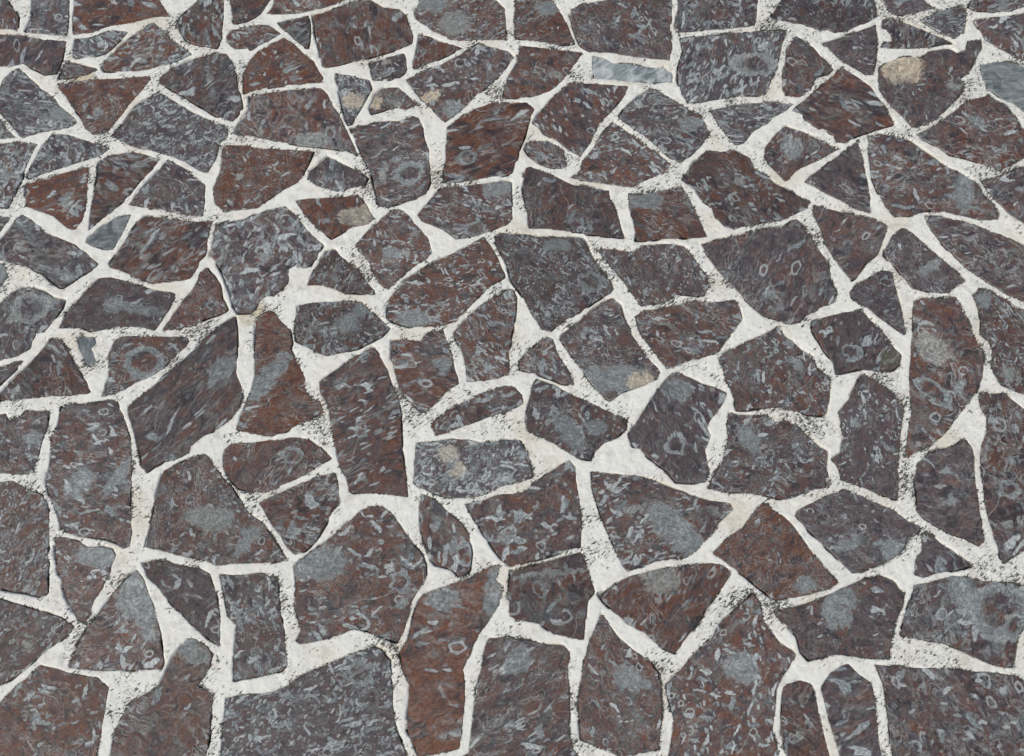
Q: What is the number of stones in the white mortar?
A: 143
